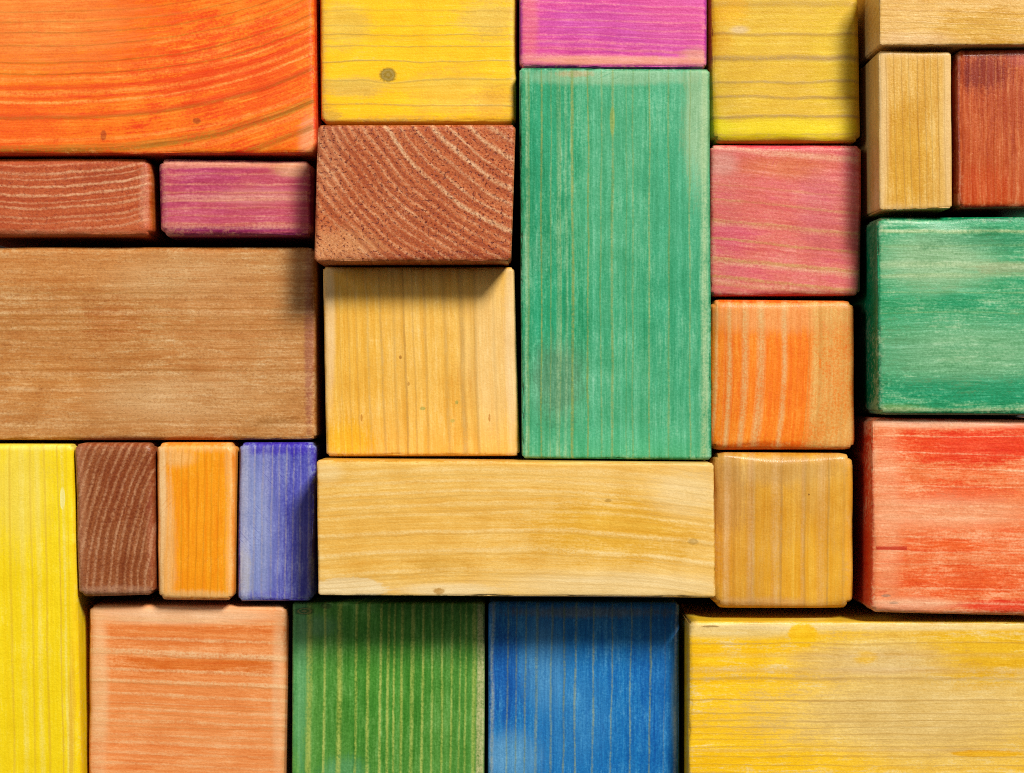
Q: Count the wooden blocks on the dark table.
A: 27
